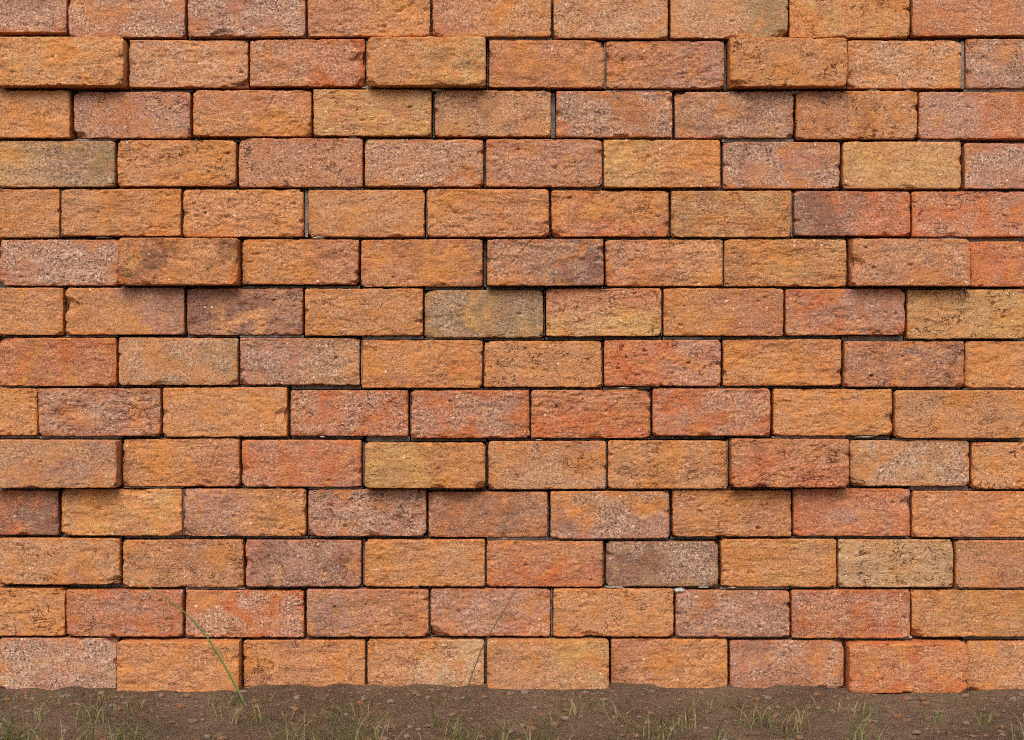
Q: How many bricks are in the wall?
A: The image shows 126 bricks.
